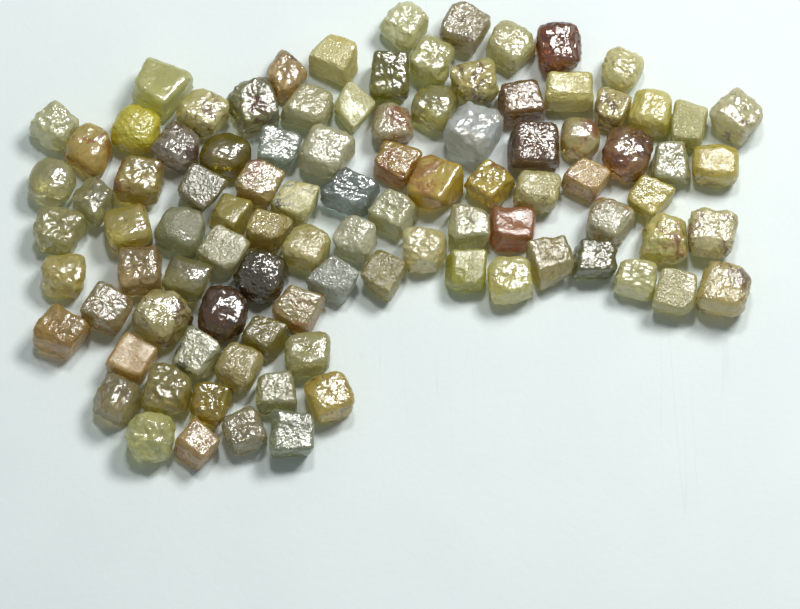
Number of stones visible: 96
